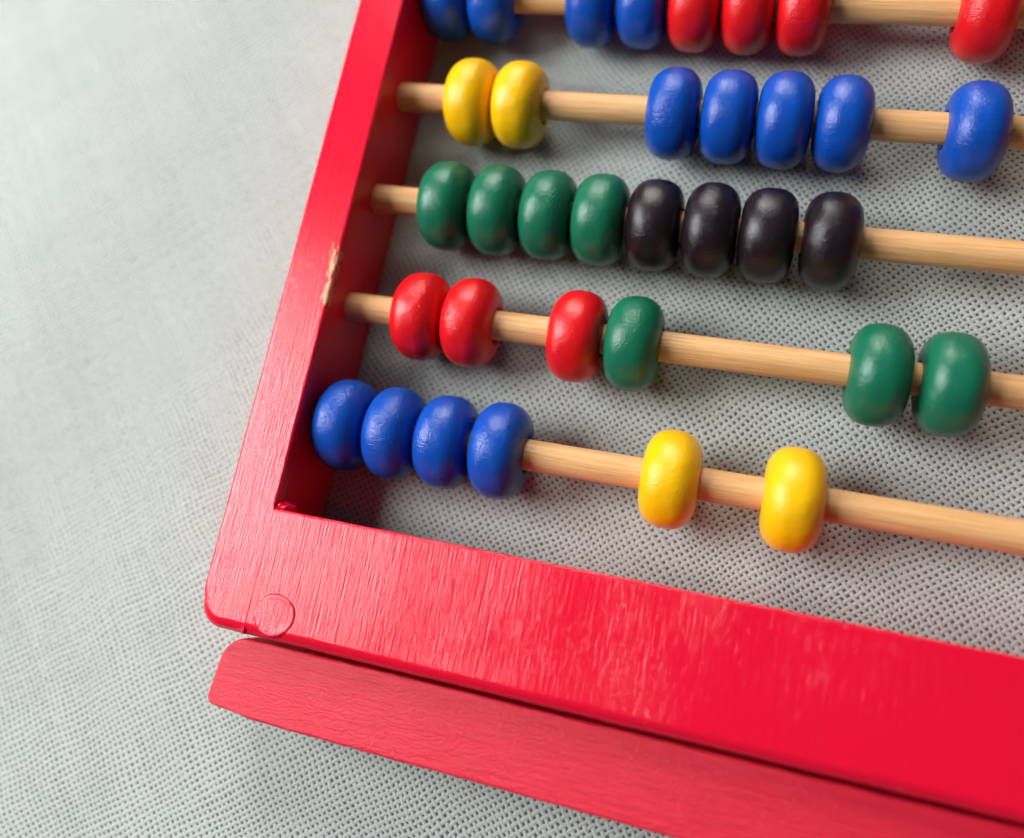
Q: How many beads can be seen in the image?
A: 35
